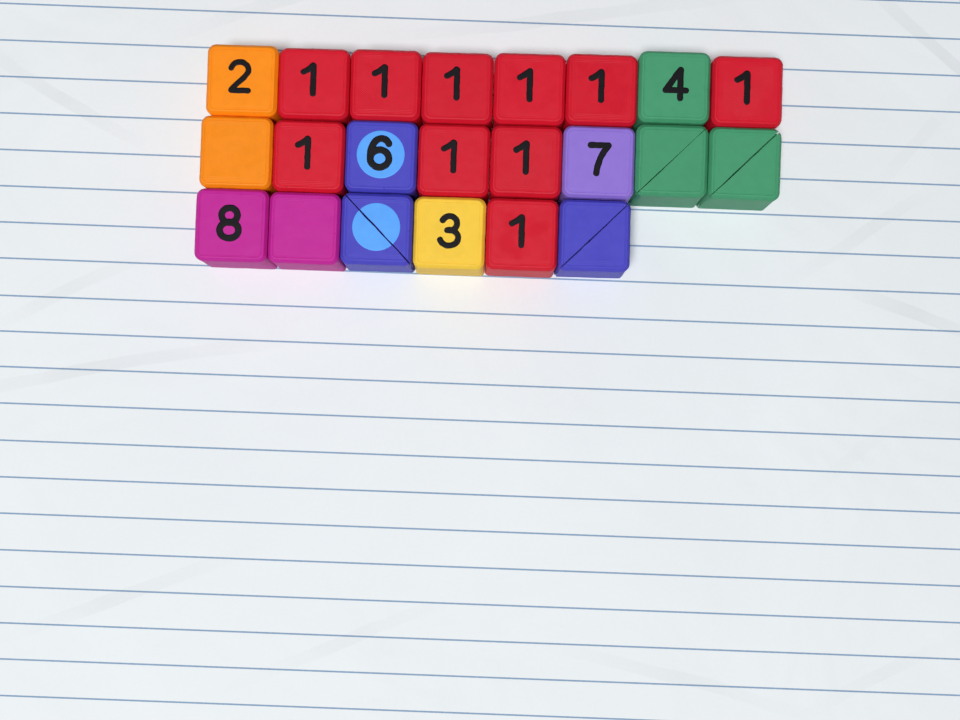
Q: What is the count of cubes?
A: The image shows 22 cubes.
